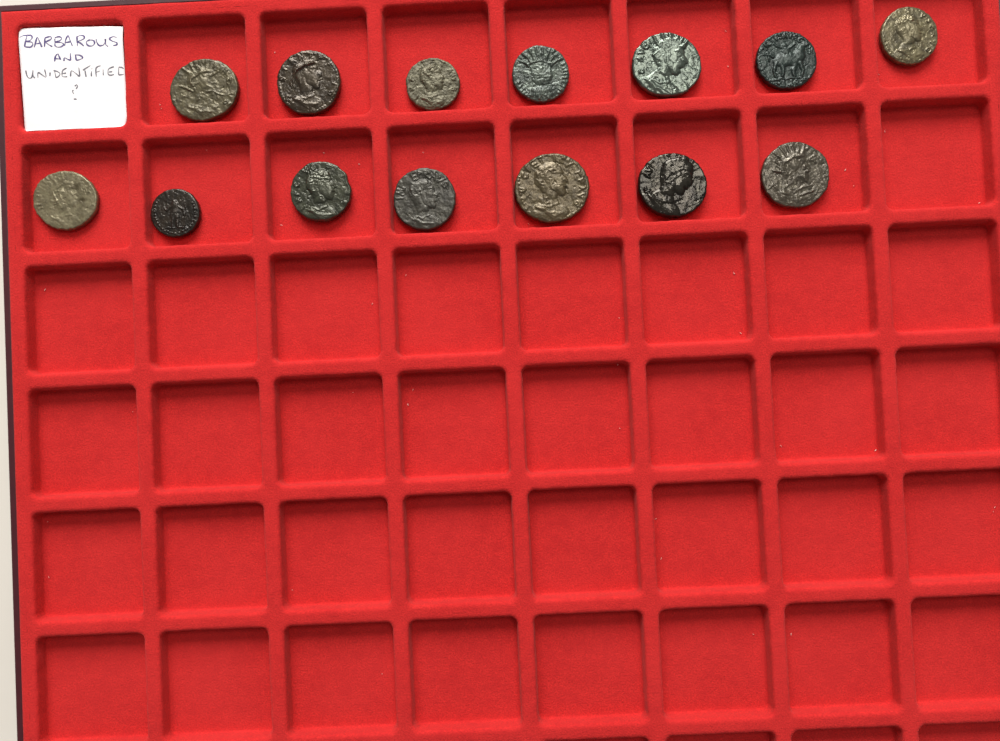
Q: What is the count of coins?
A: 14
